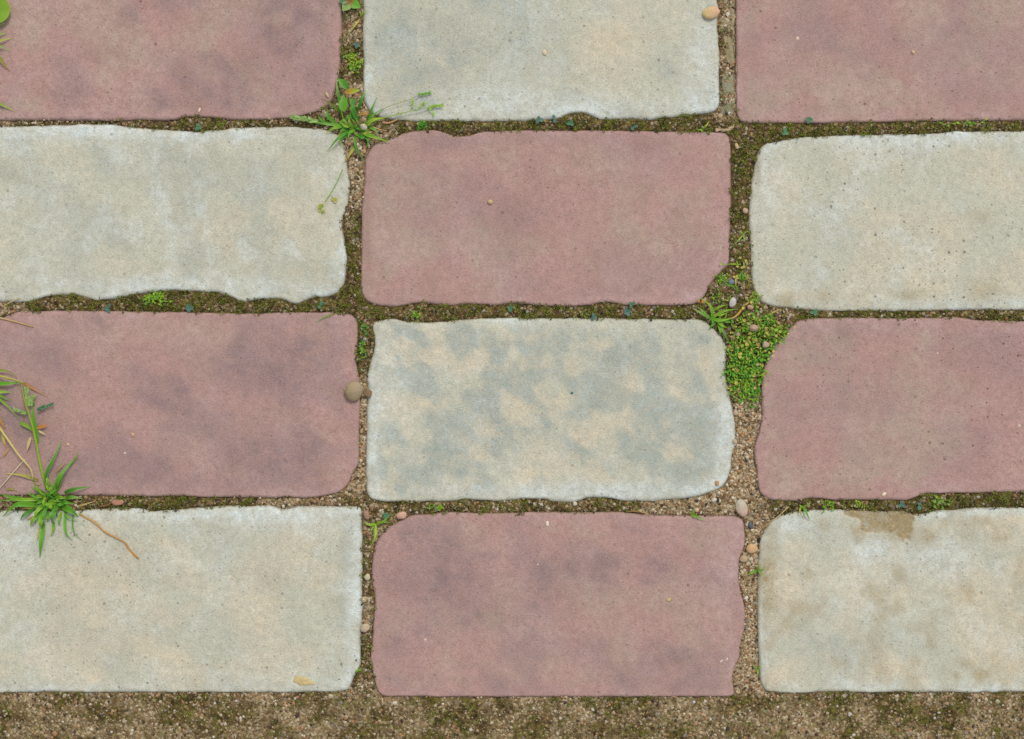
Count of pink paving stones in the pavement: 6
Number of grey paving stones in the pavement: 6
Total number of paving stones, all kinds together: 12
